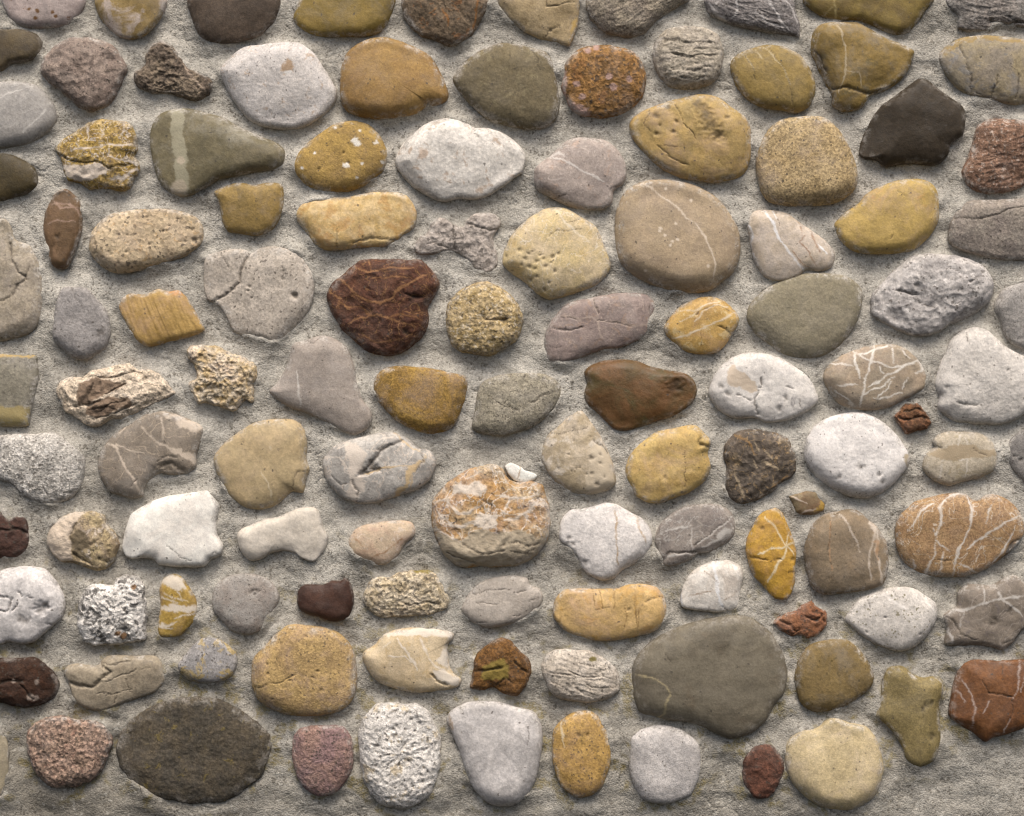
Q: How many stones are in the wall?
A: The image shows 120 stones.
